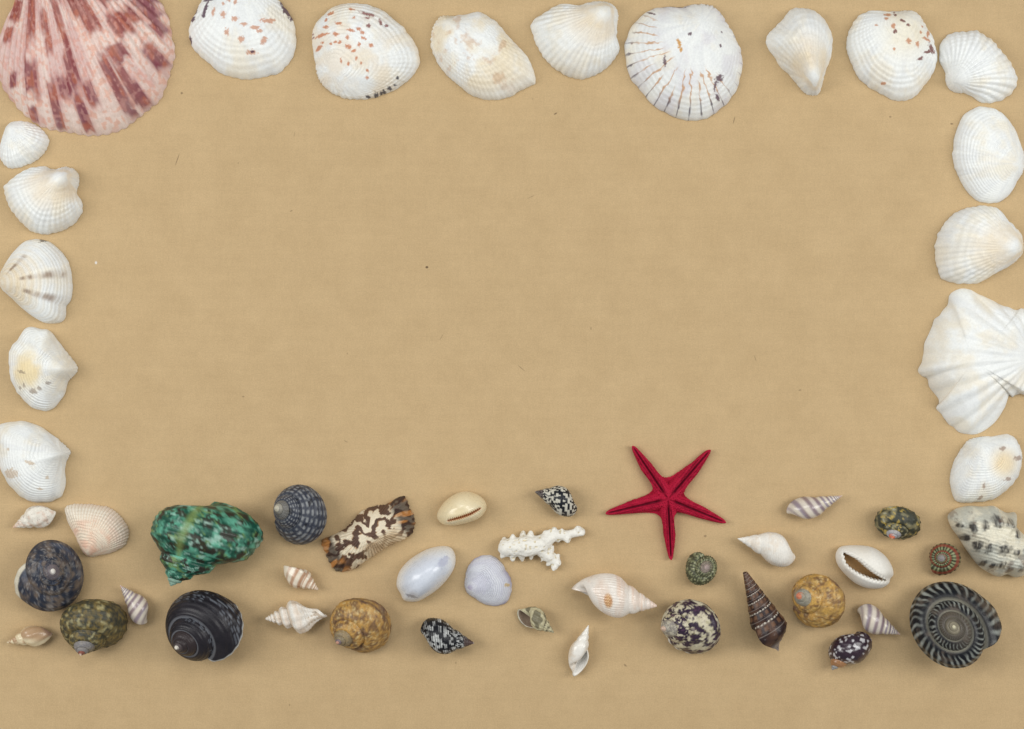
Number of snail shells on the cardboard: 28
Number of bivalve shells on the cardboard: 21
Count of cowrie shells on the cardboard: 3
